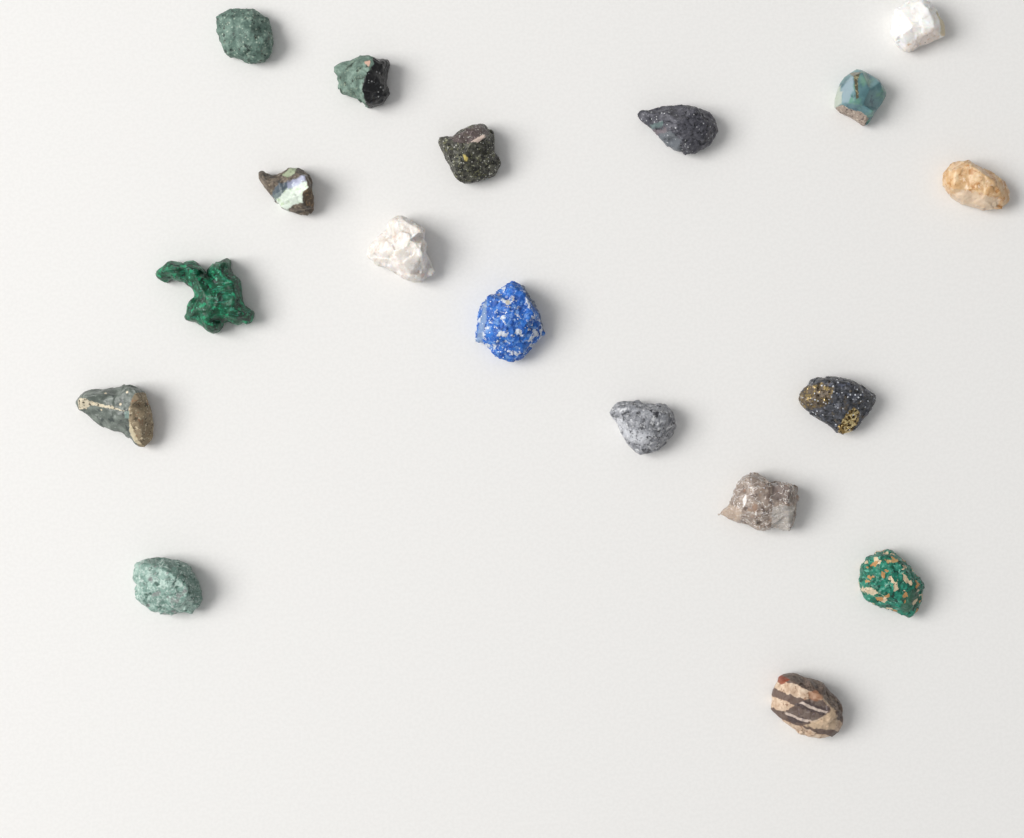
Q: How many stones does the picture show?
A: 18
